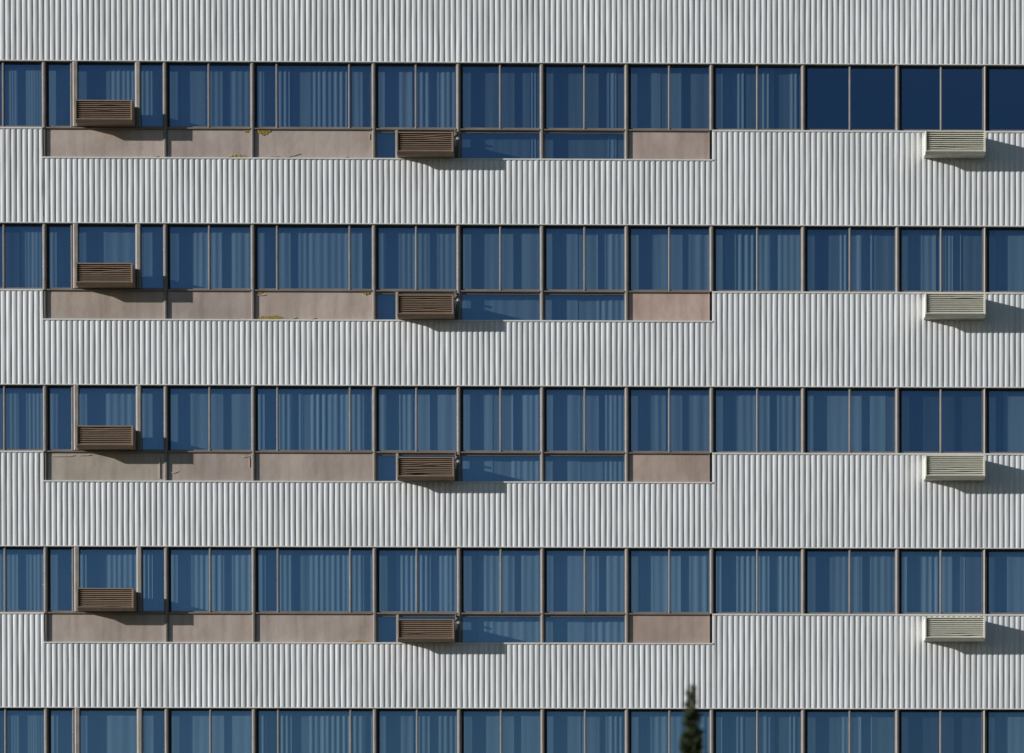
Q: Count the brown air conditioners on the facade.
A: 8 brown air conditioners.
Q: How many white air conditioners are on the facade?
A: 4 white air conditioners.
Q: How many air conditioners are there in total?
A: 12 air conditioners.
